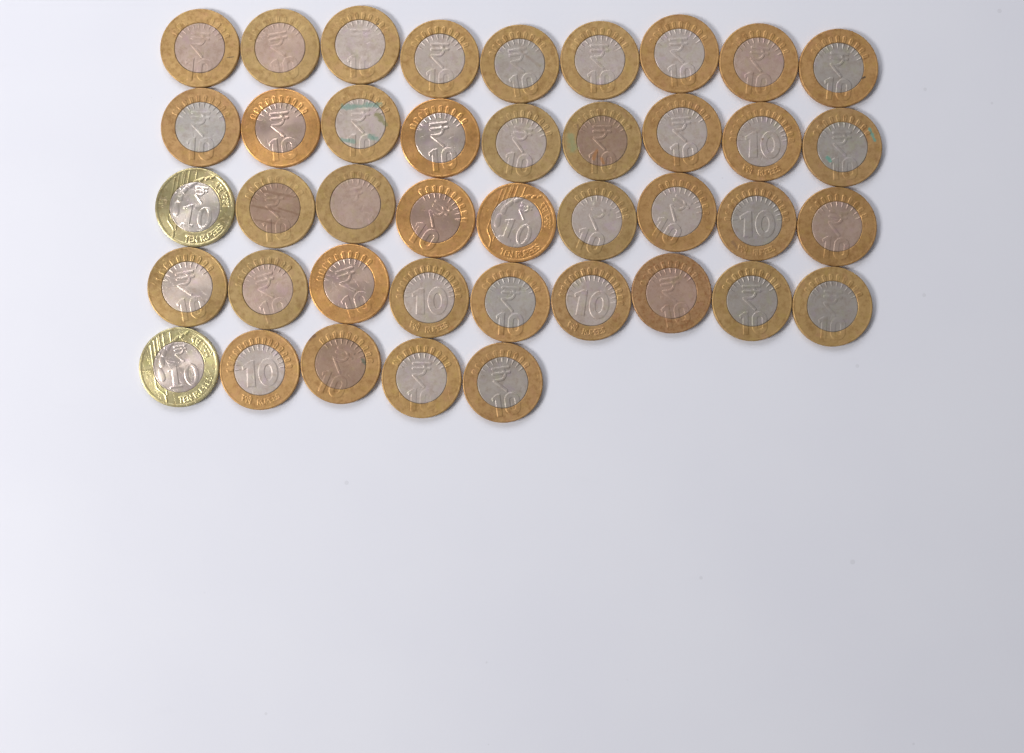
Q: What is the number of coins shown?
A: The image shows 41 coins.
